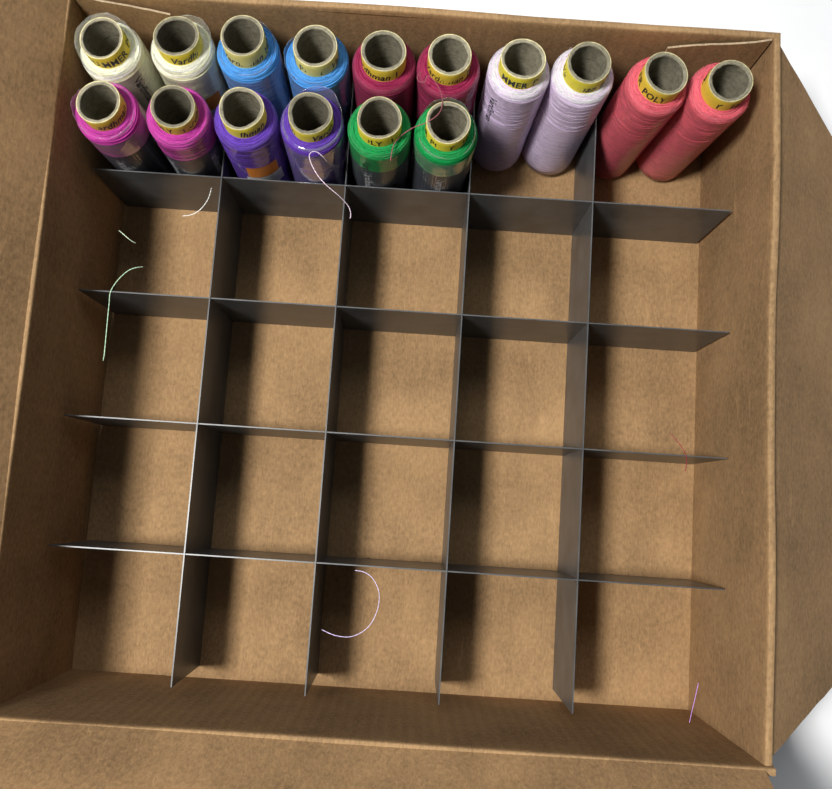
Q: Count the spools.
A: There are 16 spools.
